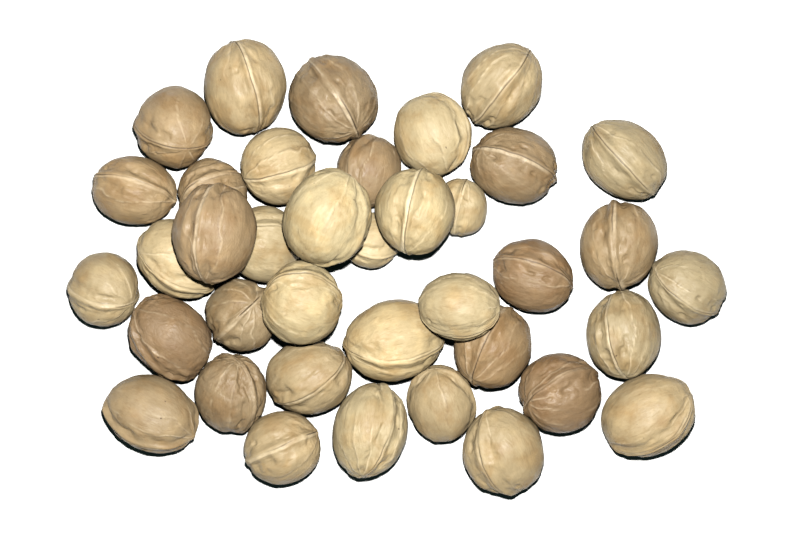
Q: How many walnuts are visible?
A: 38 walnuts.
